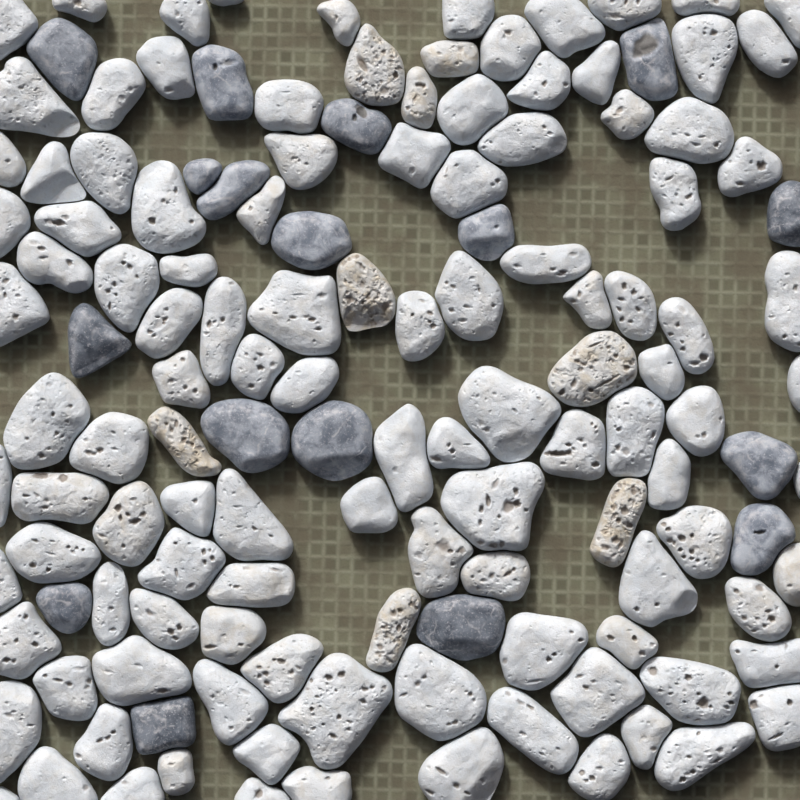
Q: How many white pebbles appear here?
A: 119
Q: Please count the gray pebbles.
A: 17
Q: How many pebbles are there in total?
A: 136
